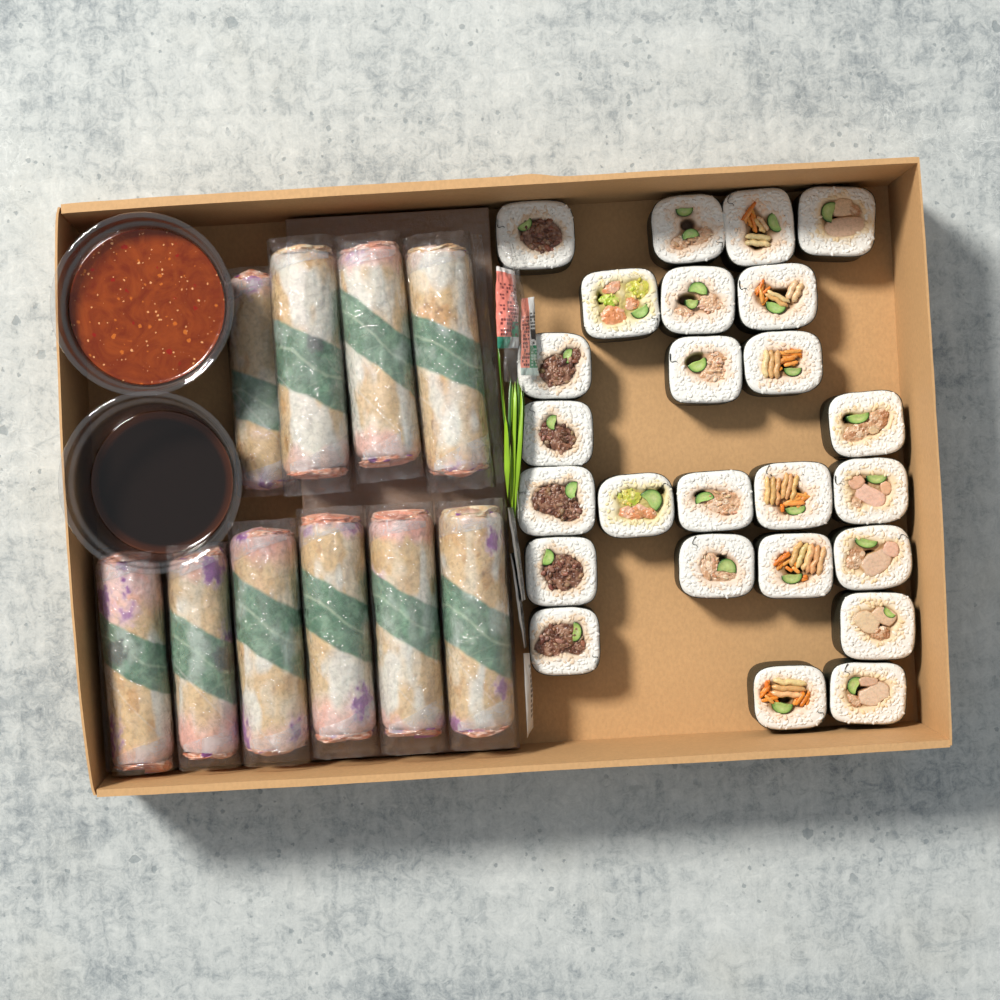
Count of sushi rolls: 25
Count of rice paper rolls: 10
